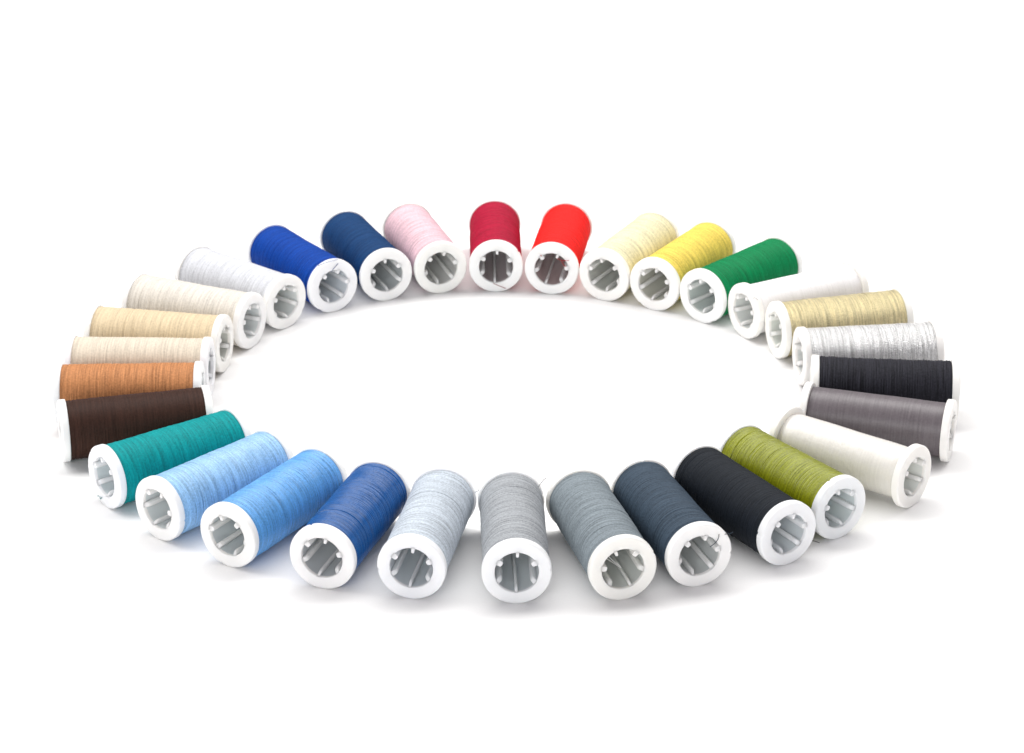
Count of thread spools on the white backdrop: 30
